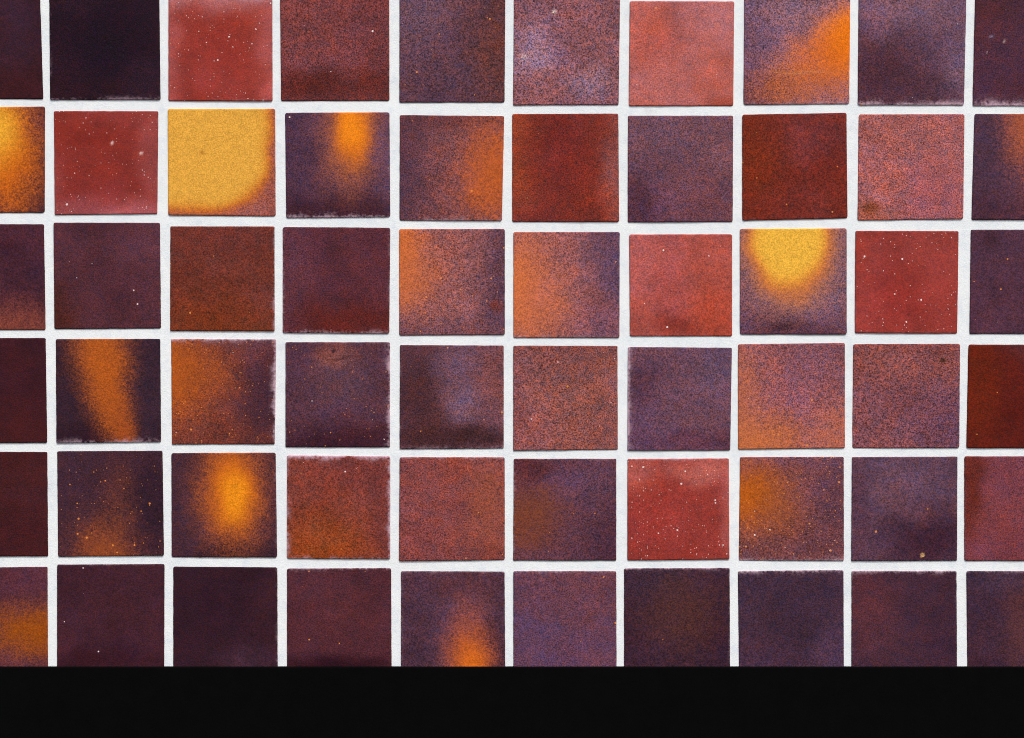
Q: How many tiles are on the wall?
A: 60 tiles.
